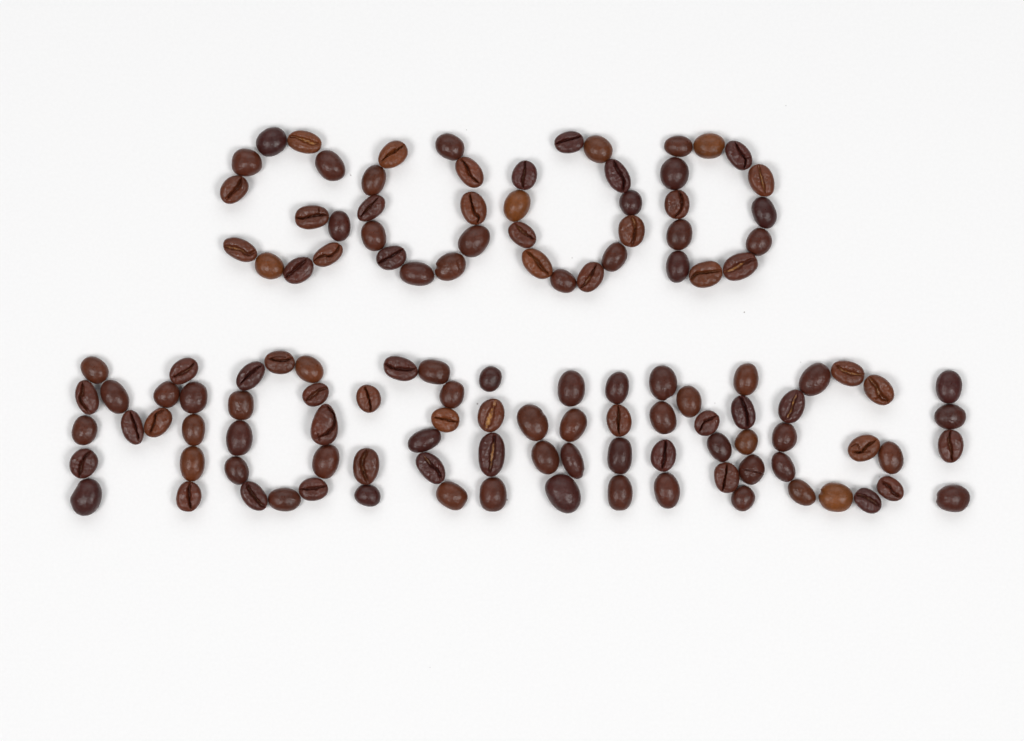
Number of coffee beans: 125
